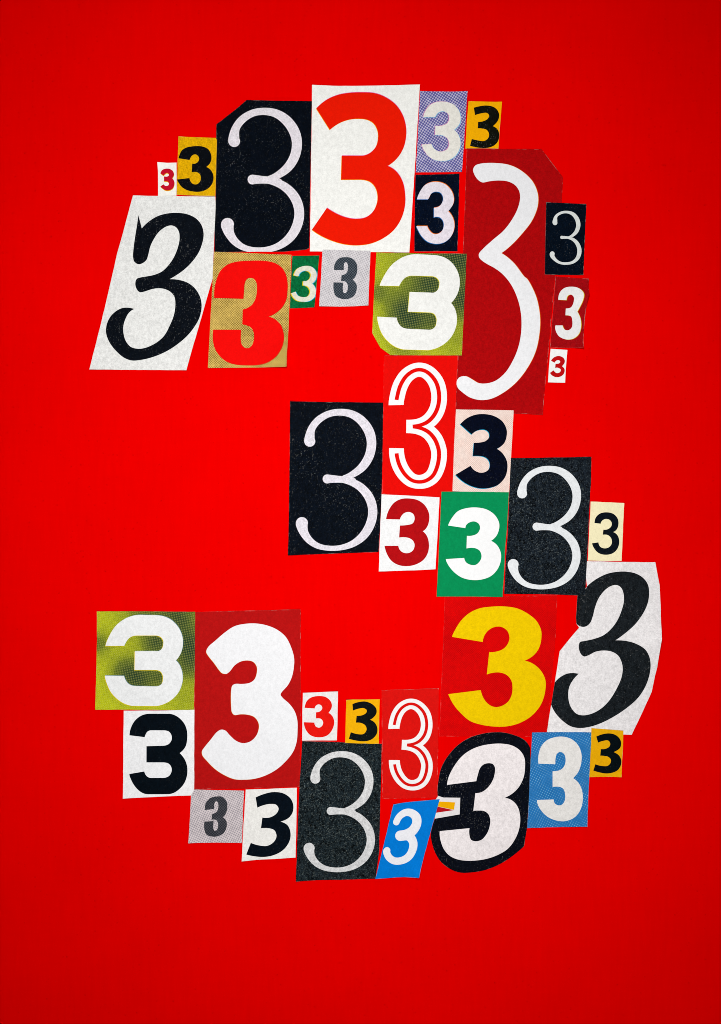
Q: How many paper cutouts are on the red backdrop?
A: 38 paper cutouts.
